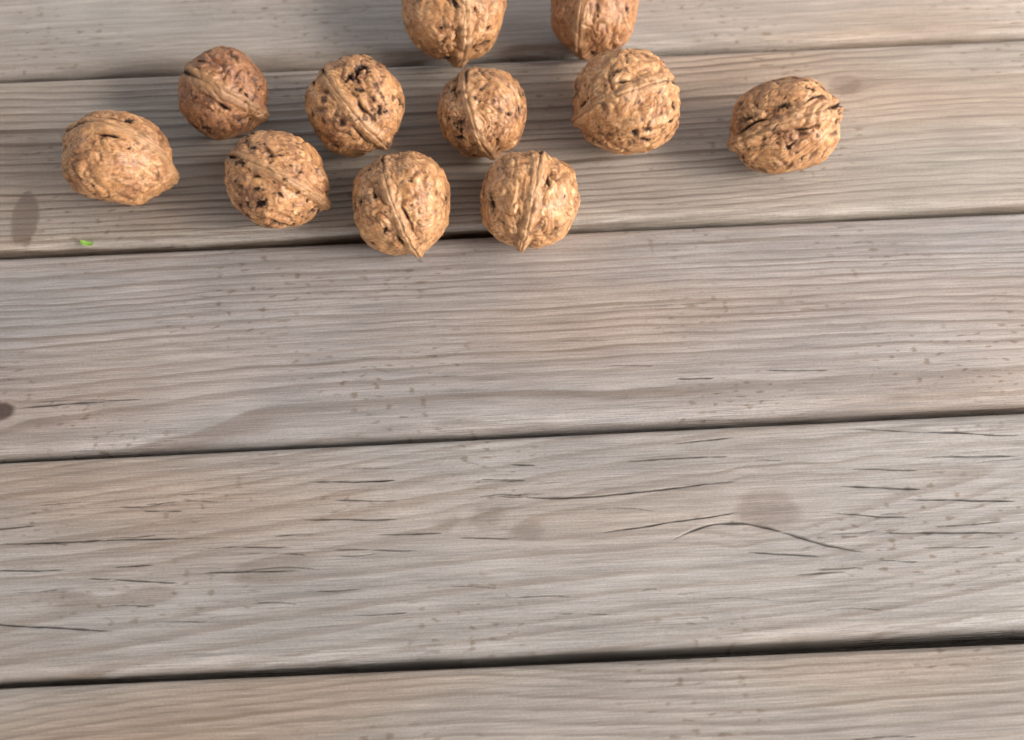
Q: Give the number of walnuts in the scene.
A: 11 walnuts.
